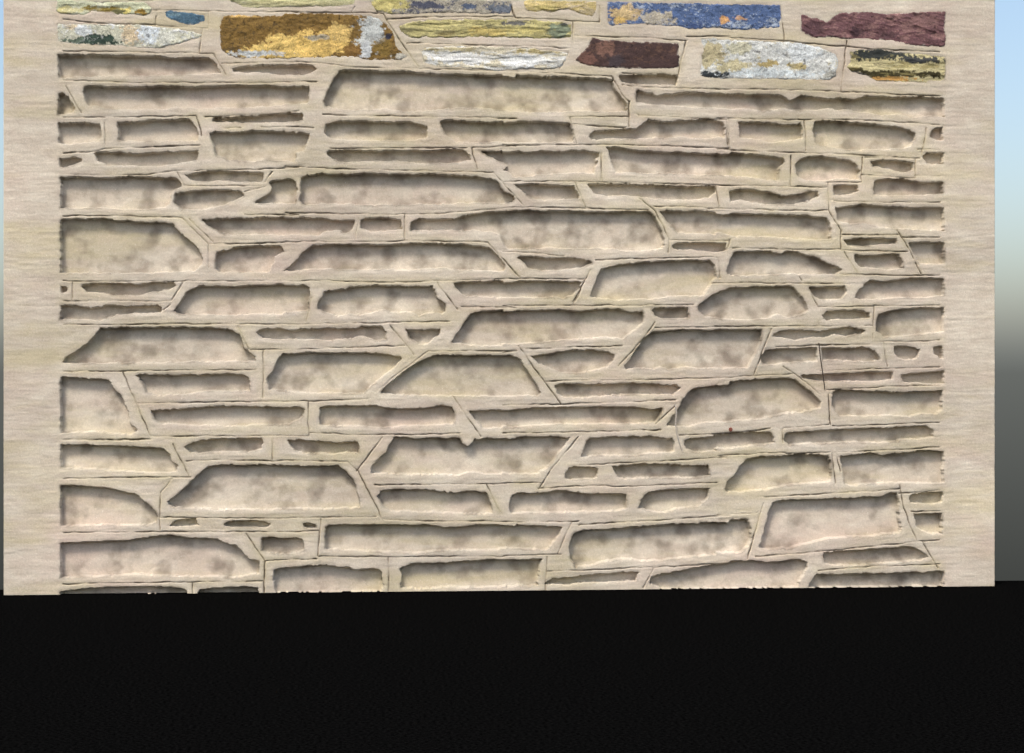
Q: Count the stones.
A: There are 14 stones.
